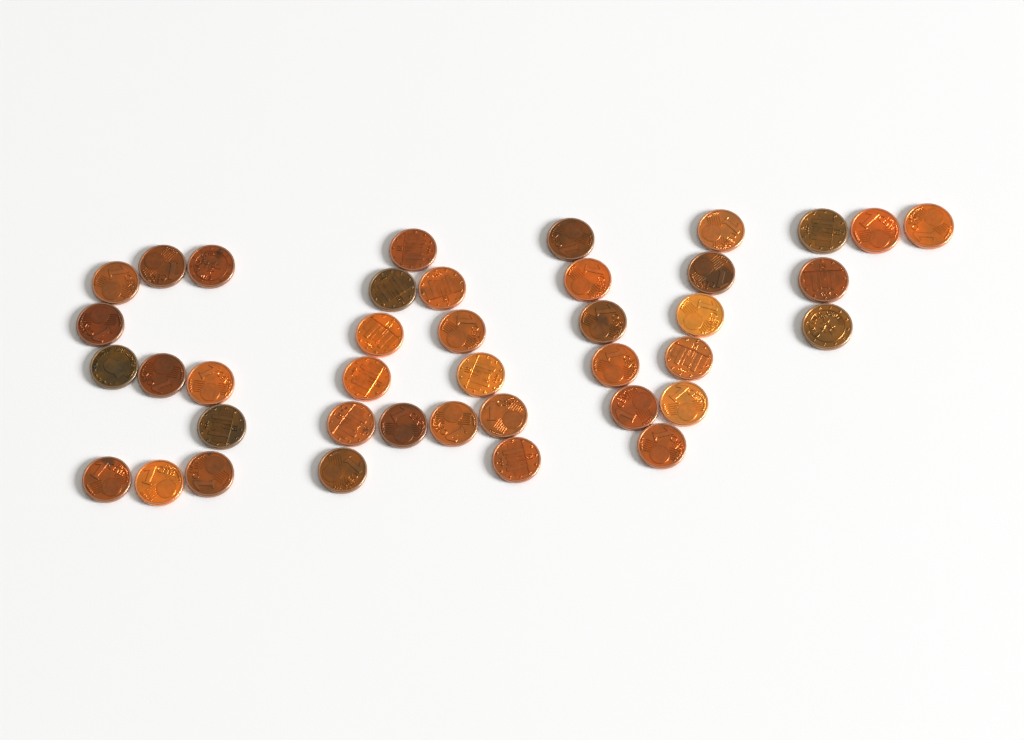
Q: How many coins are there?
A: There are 40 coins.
